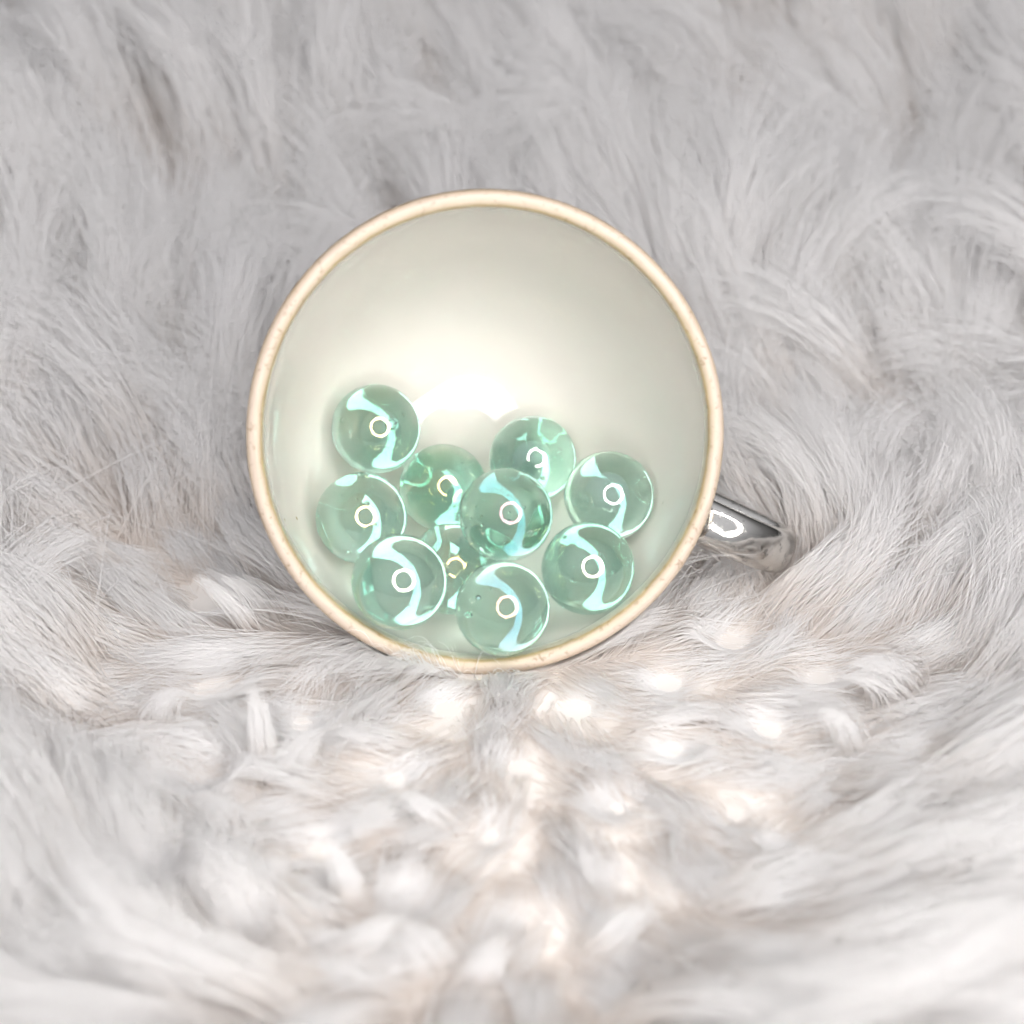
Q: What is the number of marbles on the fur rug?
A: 10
